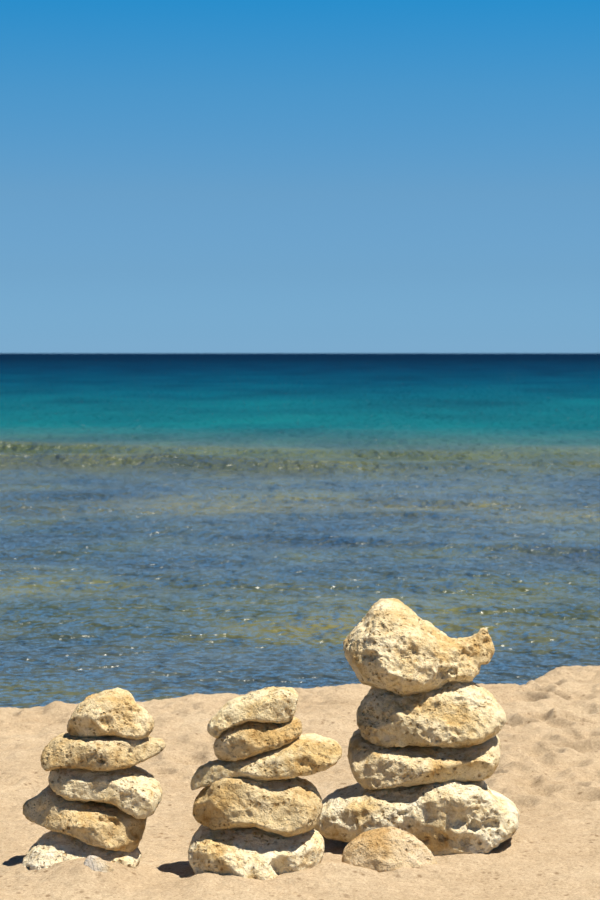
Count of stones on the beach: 16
